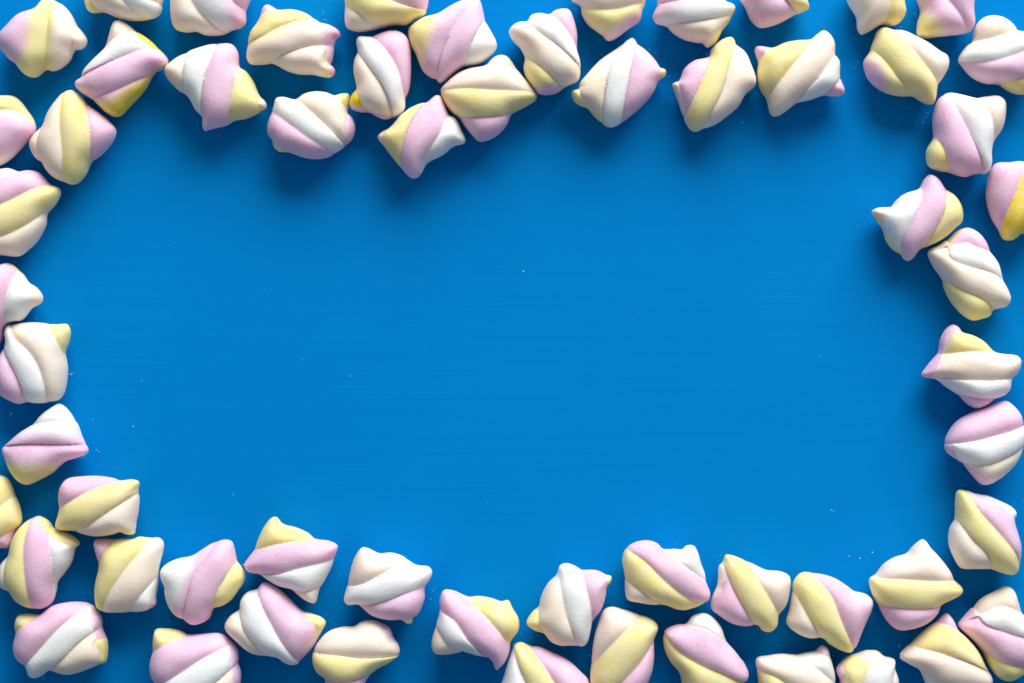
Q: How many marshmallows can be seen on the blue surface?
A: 60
